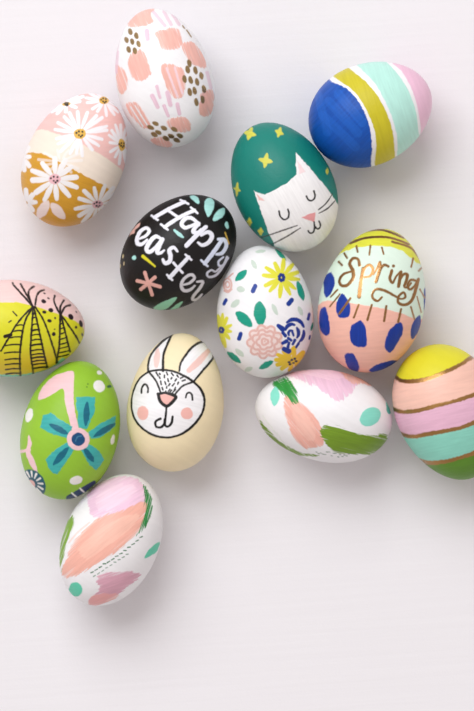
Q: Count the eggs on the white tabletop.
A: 13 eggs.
